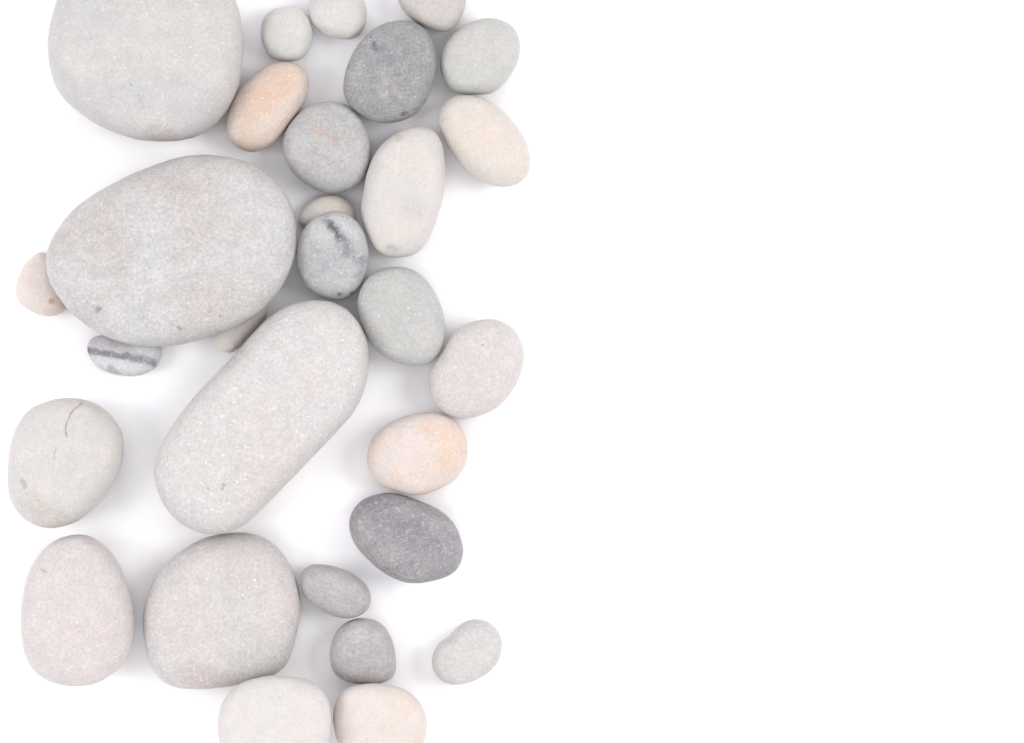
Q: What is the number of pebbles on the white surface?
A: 29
